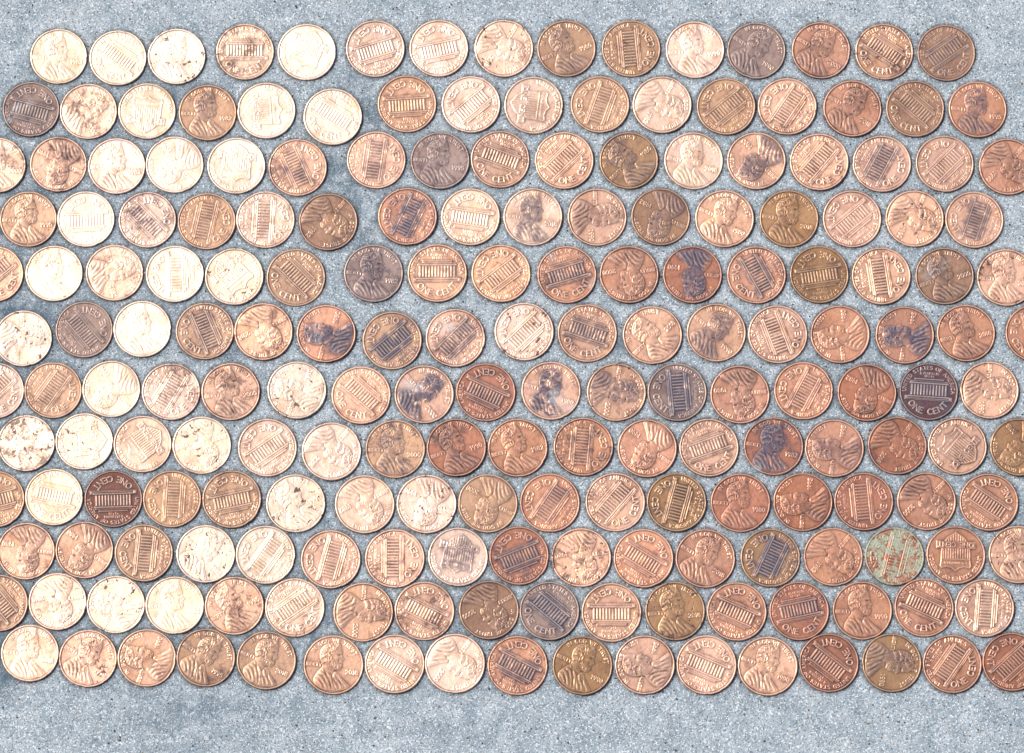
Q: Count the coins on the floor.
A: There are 200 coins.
